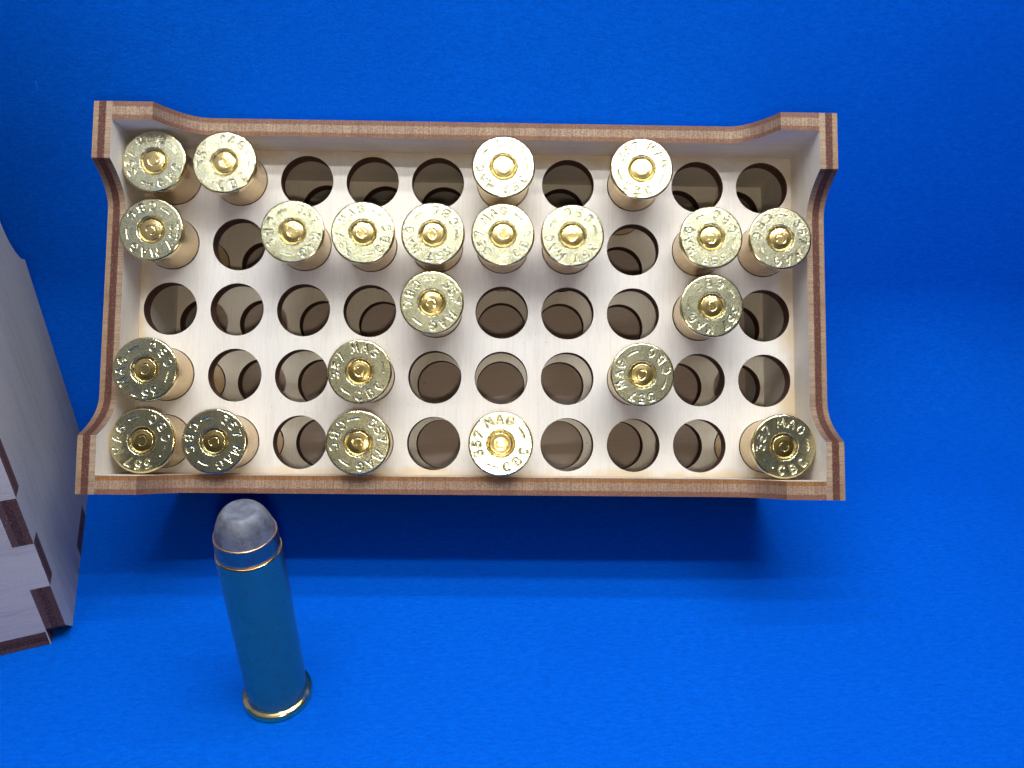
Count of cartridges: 23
